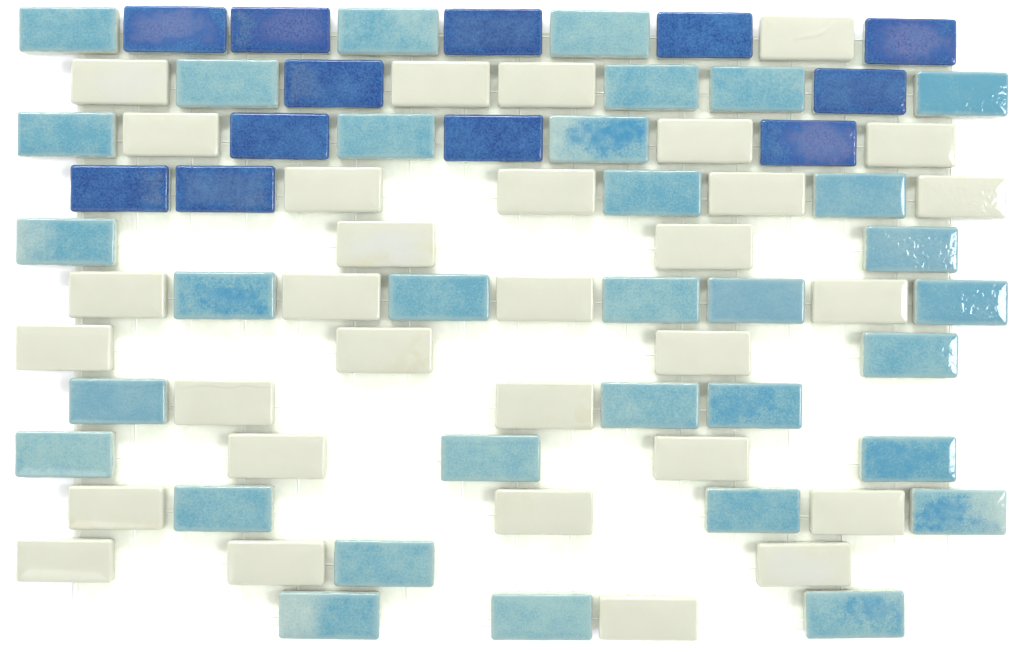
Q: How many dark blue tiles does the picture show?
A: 12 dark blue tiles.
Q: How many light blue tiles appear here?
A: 33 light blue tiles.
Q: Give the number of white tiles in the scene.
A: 31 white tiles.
